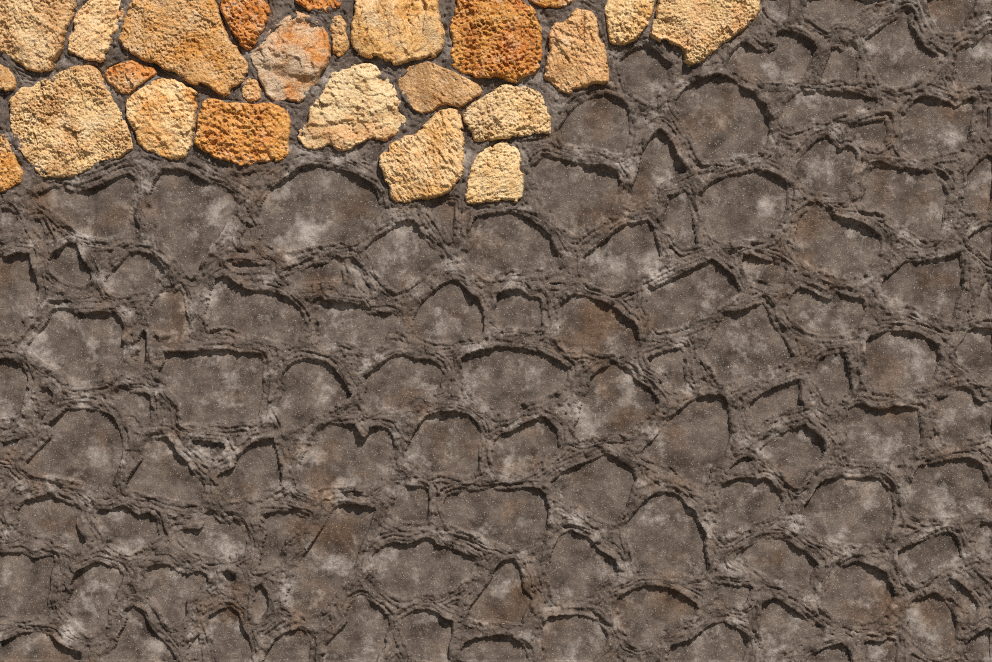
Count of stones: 25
